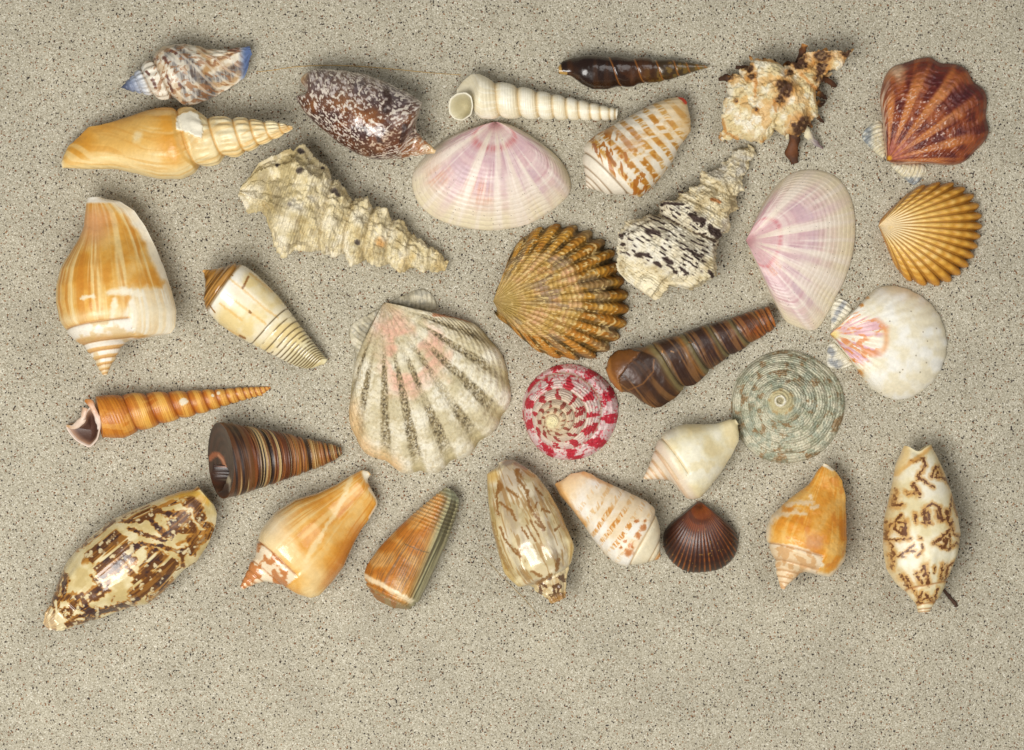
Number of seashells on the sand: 32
